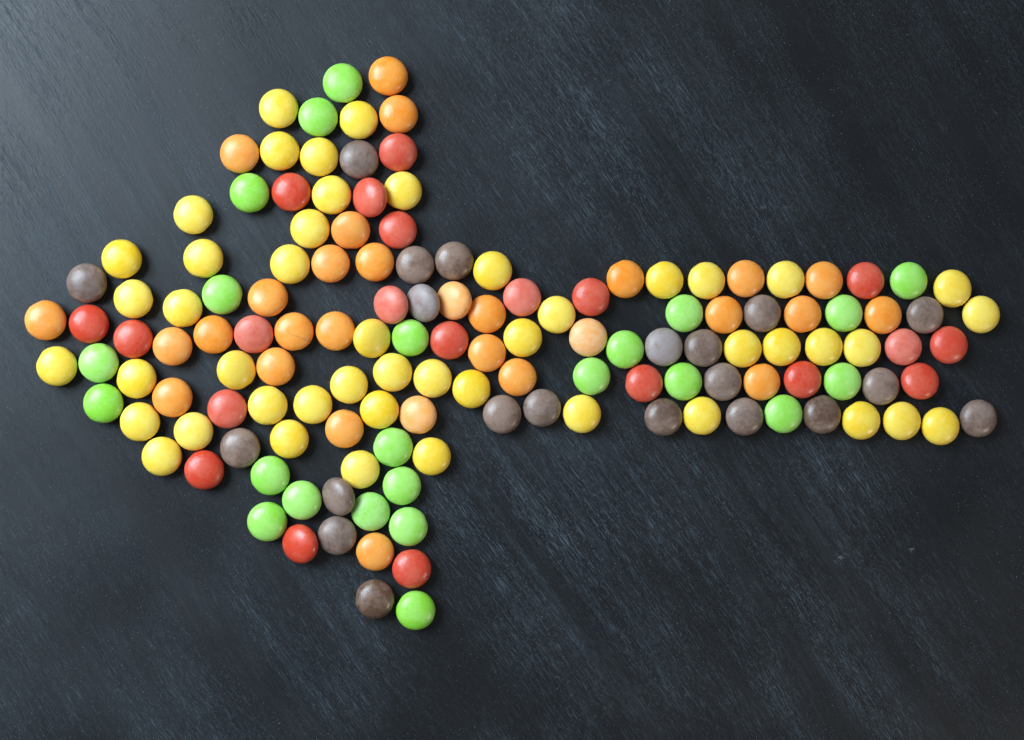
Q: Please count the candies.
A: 141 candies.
